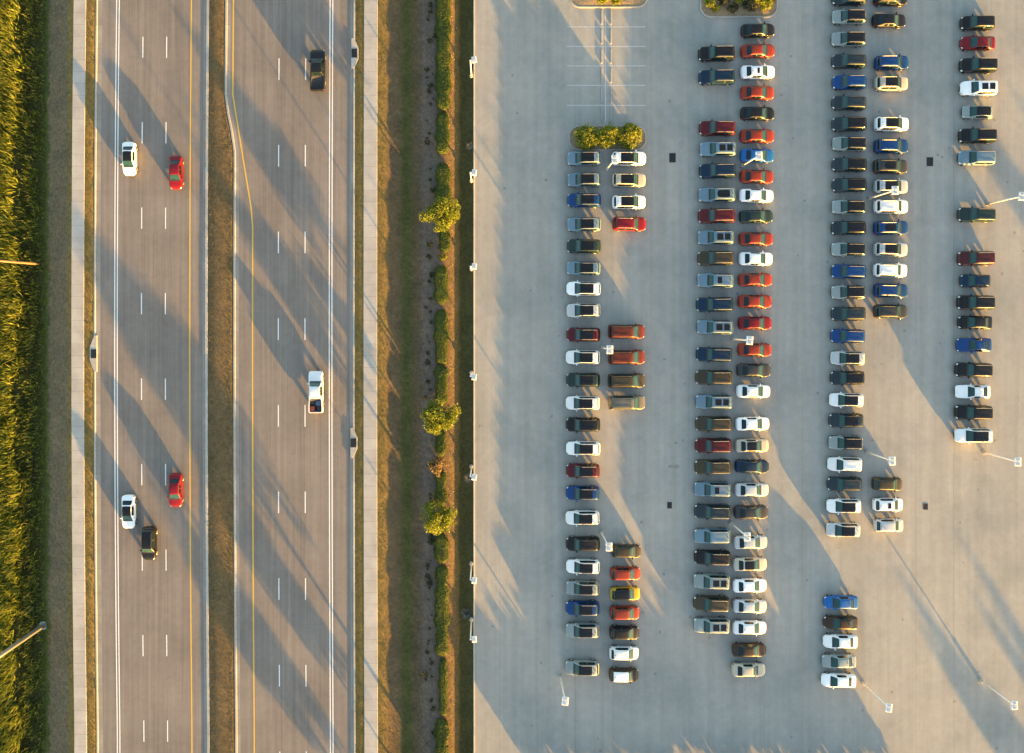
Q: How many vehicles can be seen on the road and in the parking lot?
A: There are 165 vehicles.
